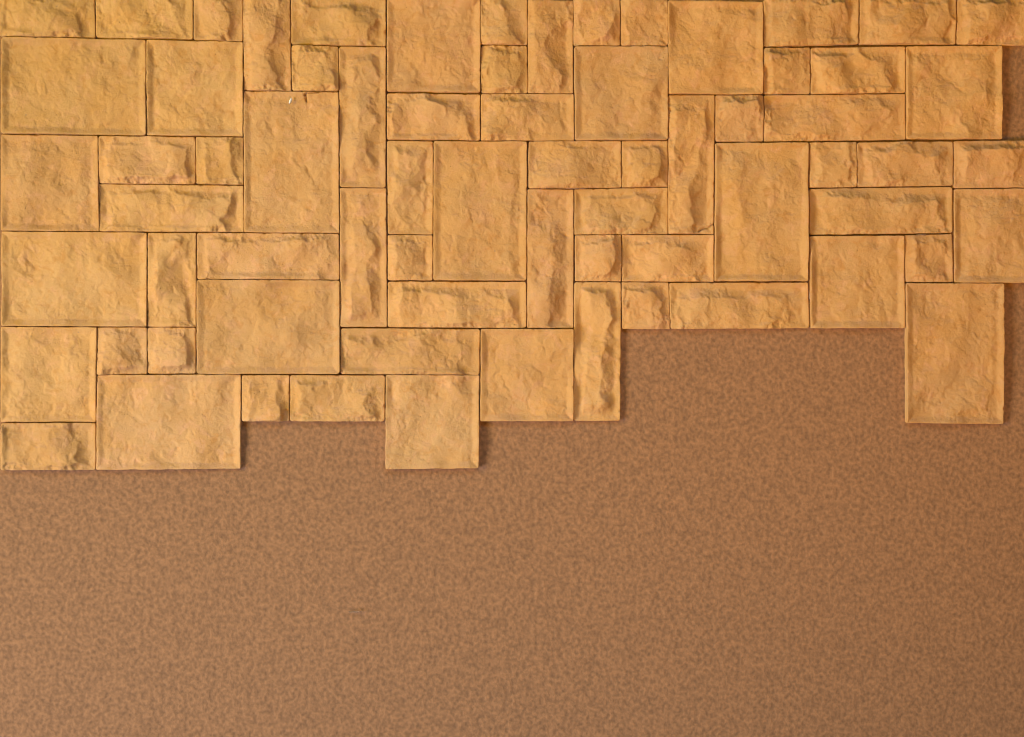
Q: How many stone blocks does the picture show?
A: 70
